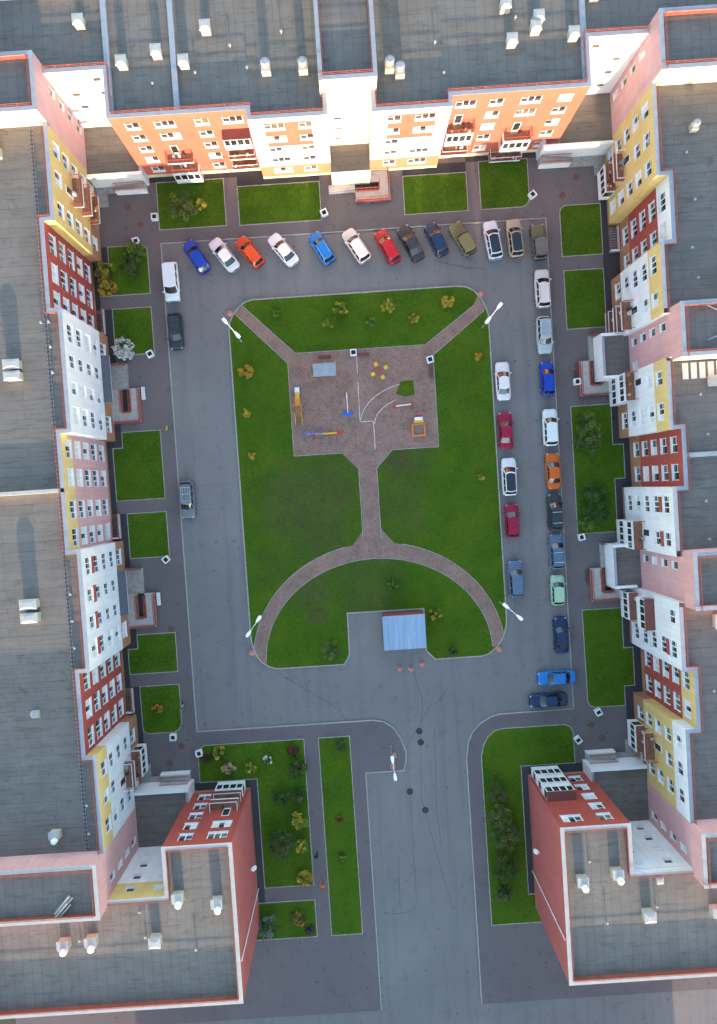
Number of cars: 32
